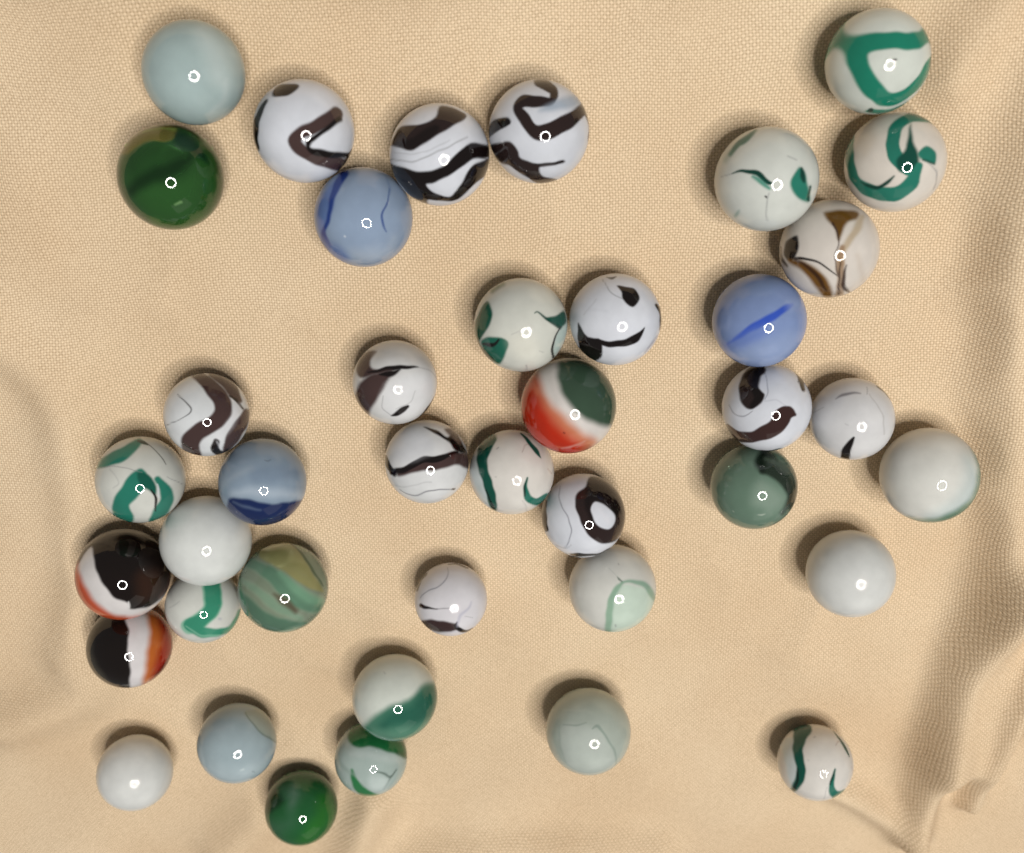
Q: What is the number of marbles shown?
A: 40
